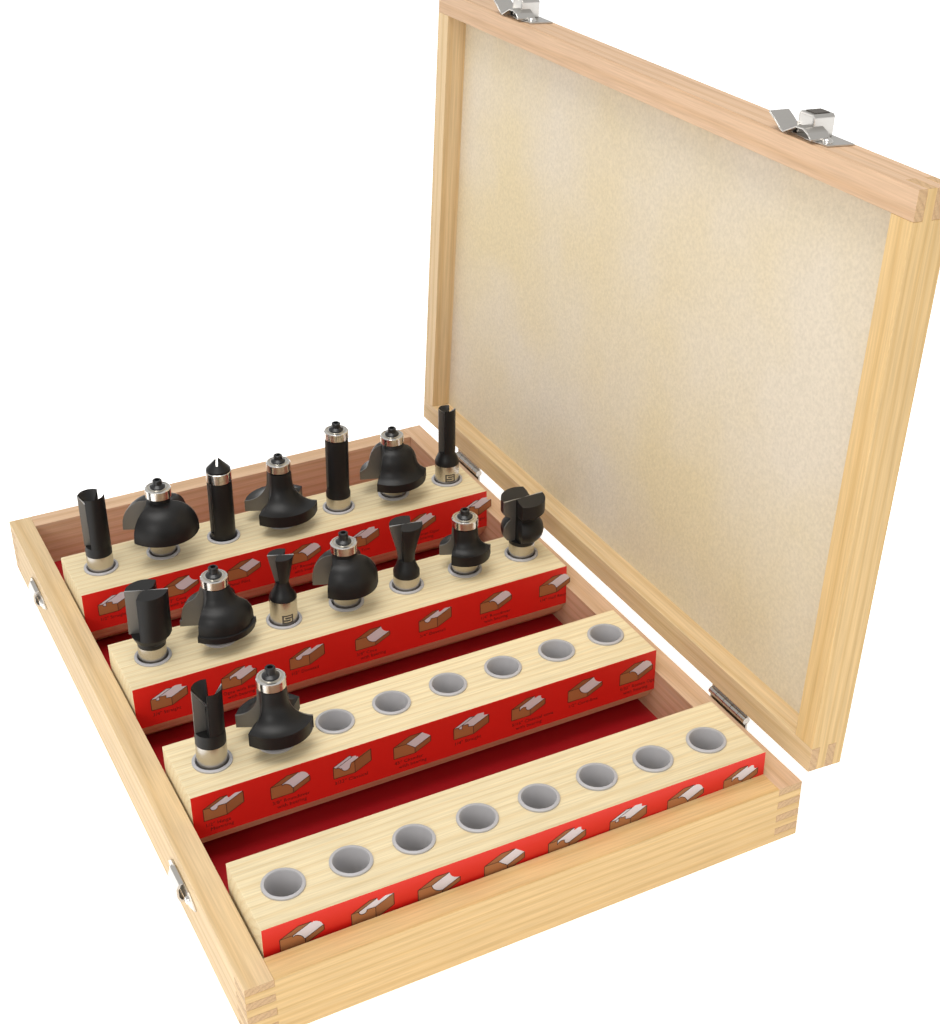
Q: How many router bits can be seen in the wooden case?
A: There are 16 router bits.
